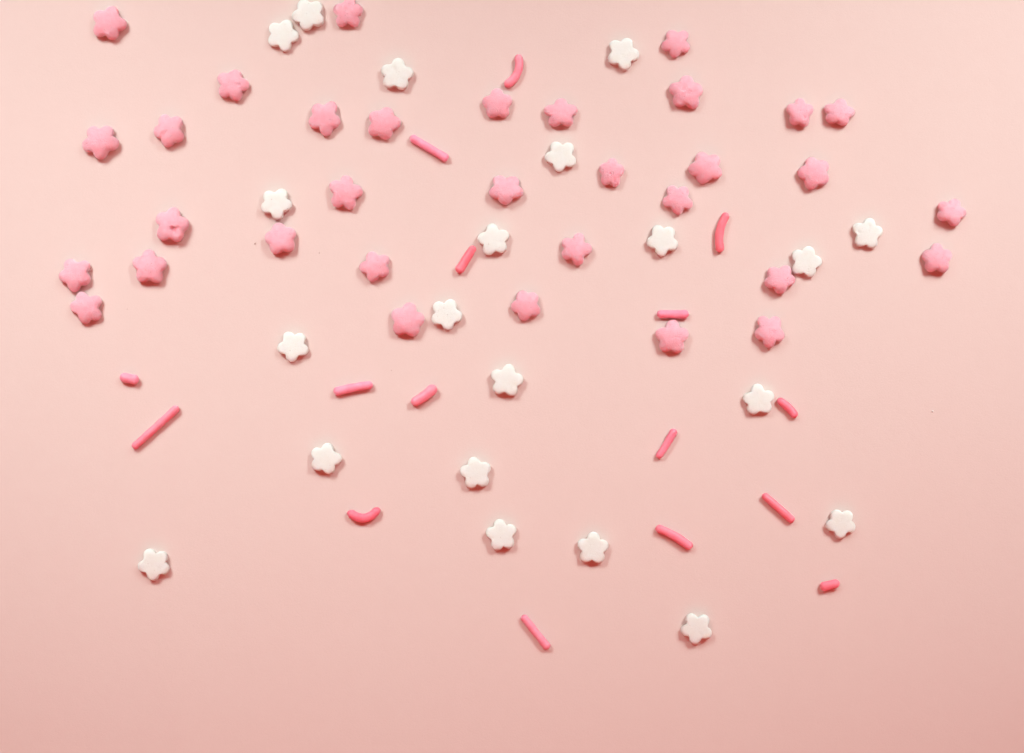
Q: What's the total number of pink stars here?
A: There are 33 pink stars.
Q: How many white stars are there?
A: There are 21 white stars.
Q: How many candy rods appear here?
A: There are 16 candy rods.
